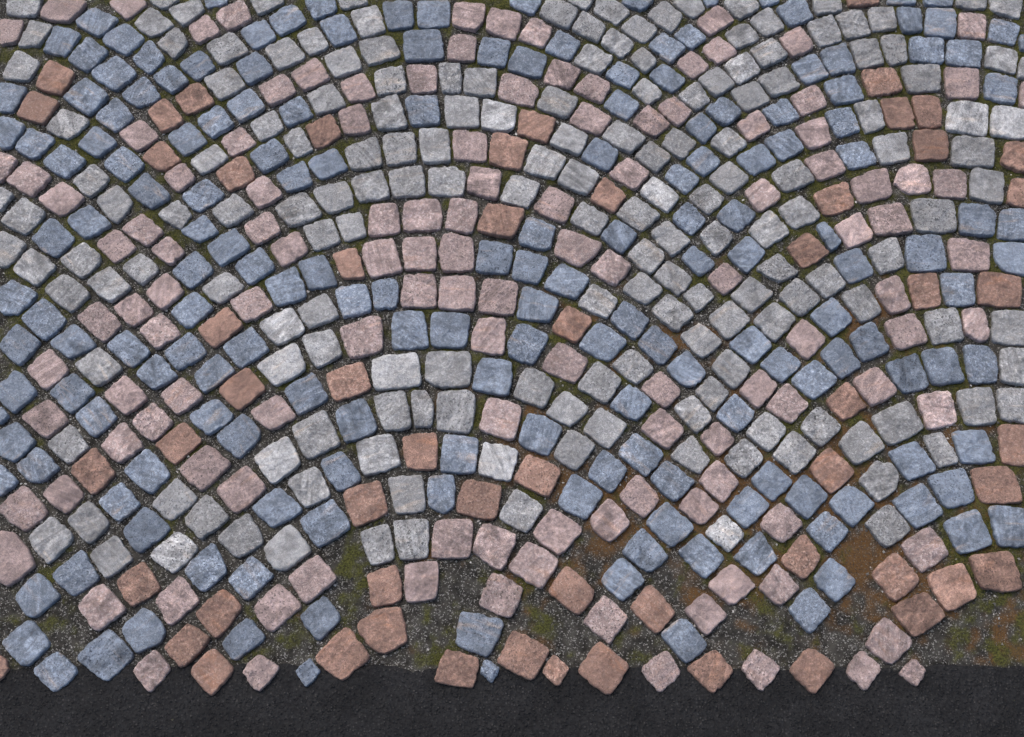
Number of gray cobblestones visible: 175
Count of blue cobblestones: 183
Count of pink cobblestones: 125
